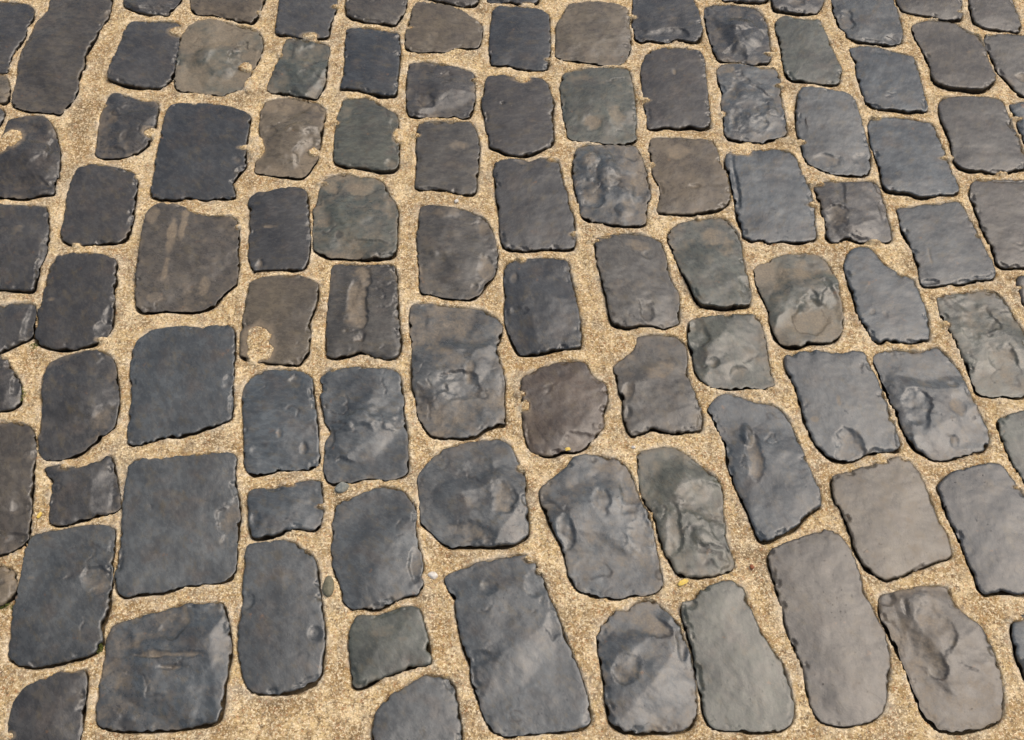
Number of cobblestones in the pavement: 103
